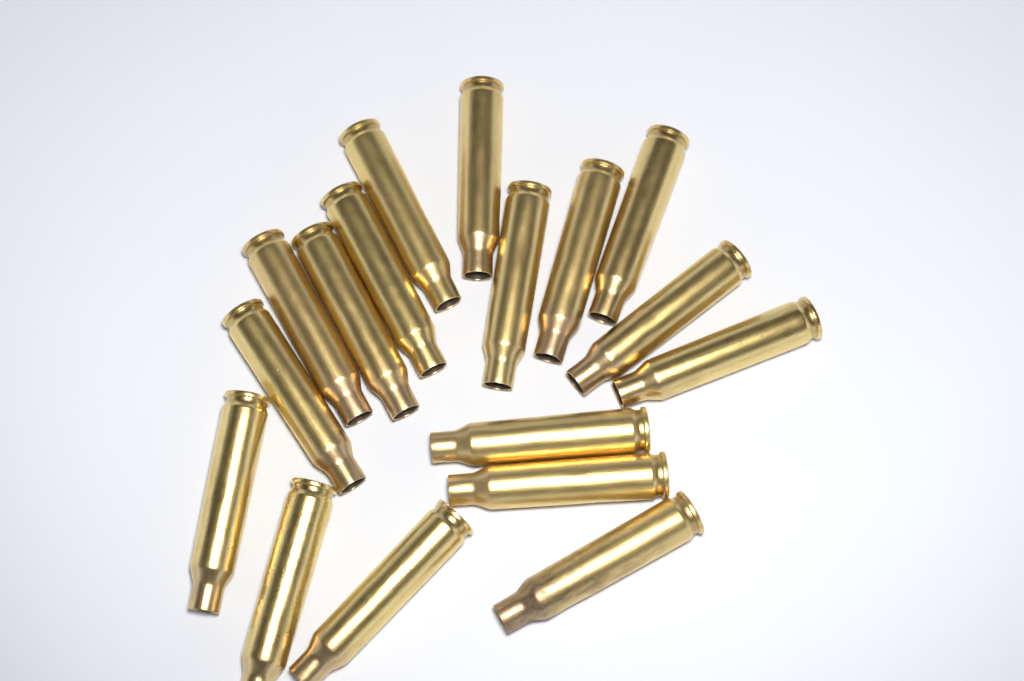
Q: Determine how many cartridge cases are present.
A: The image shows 17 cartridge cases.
